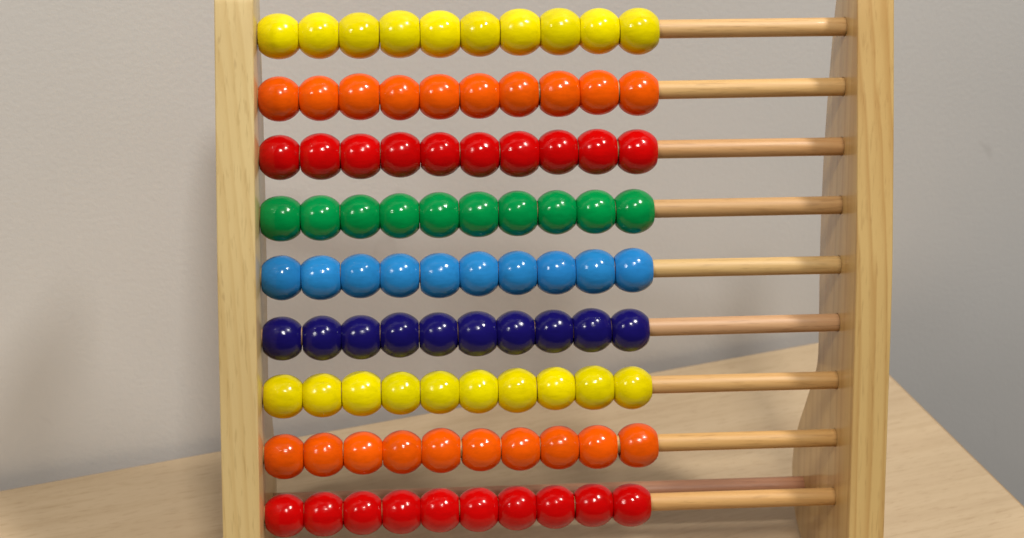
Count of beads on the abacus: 90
